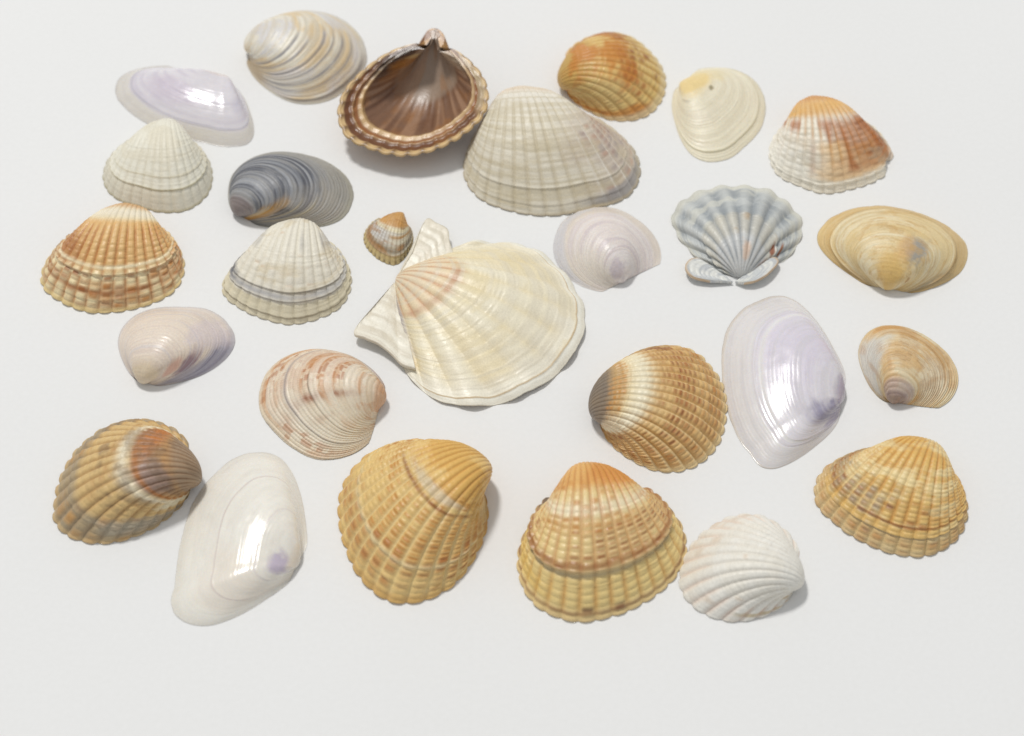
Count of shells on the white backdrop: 27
